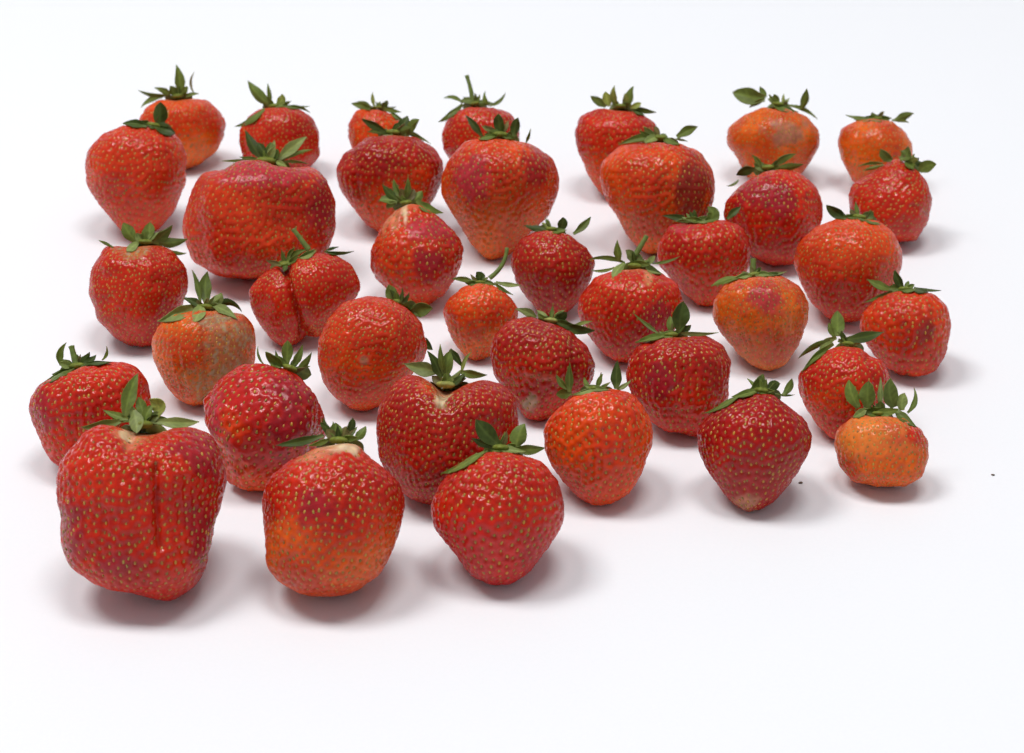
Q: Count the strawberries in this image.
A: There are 38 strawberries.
